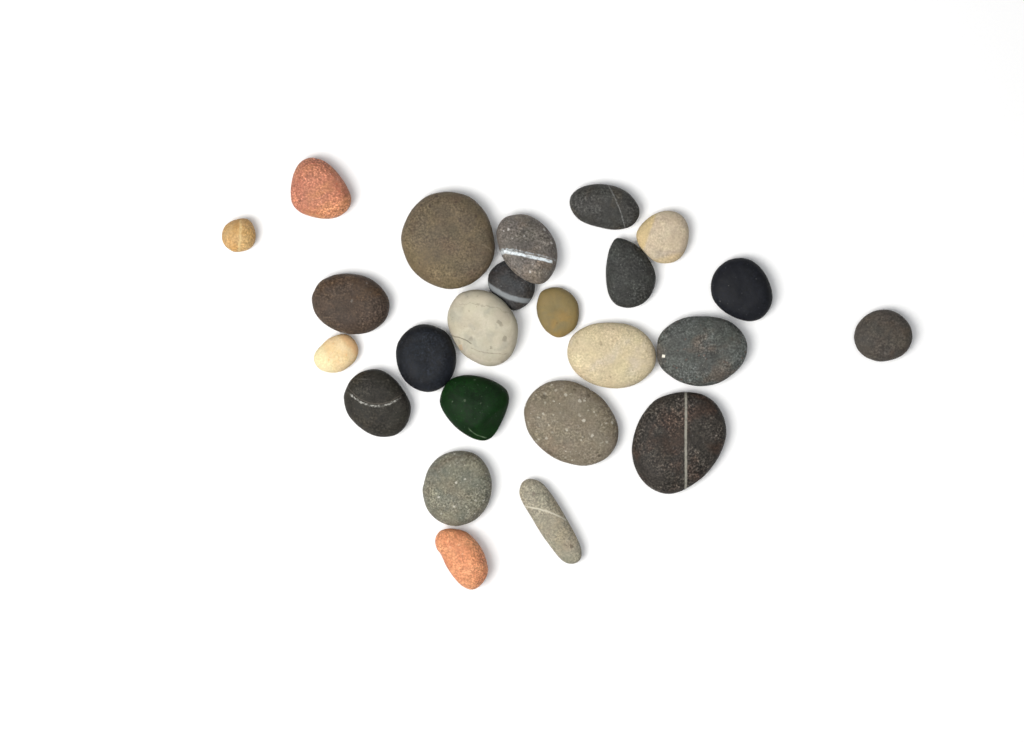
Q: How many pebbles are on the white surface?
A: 24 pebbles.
